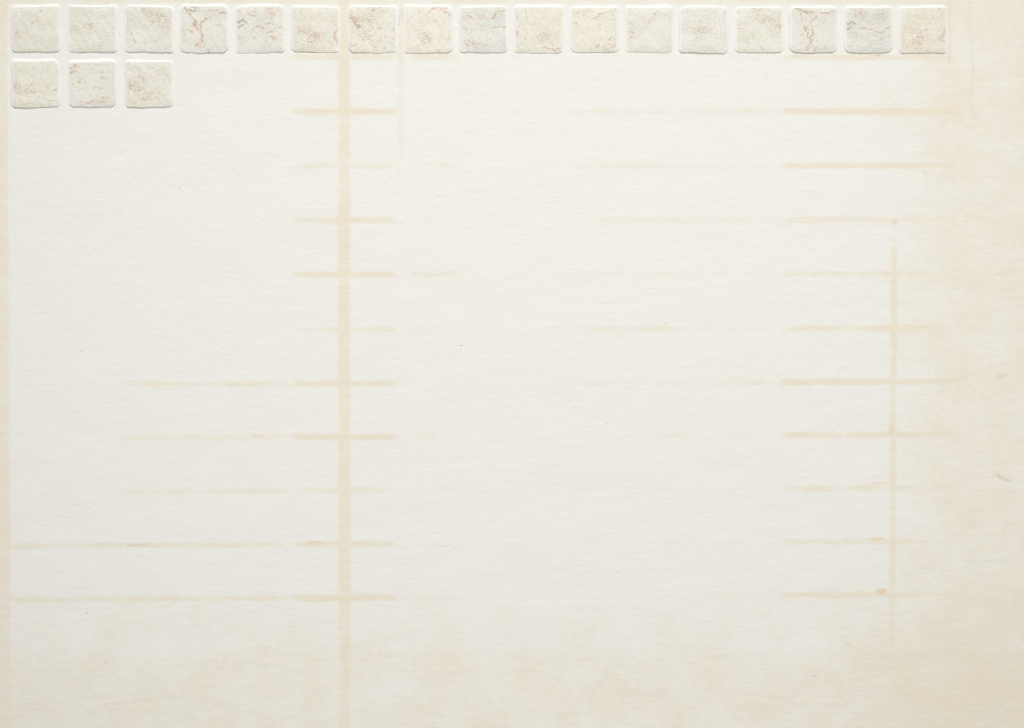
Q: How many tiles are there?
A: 20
